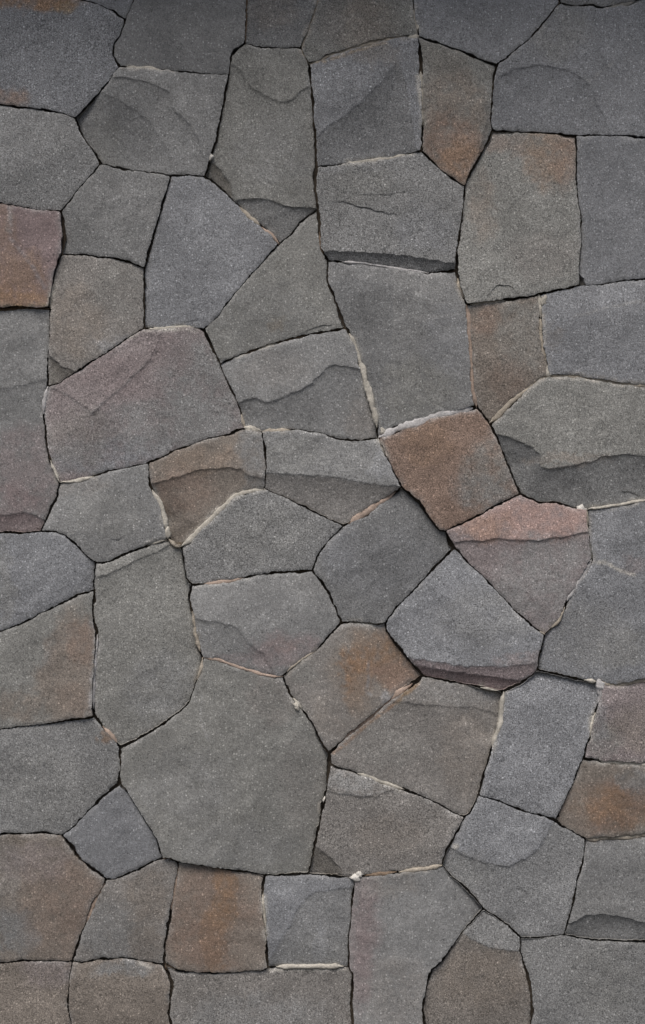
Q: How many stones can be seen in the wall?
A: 62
